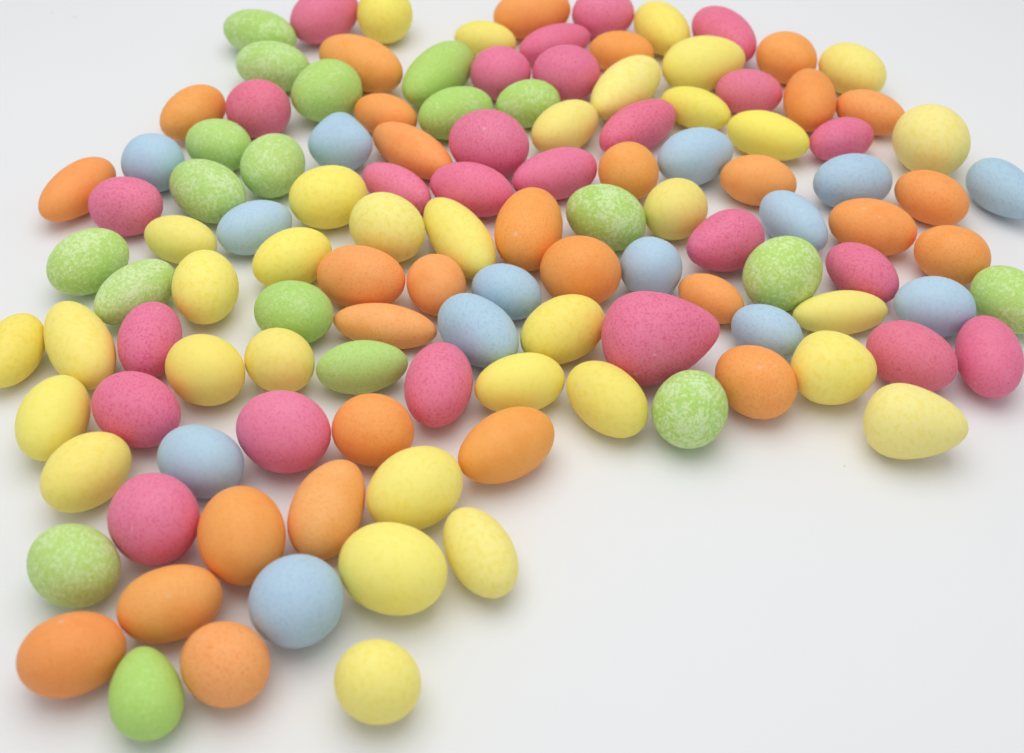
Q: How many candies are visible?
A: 120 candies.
